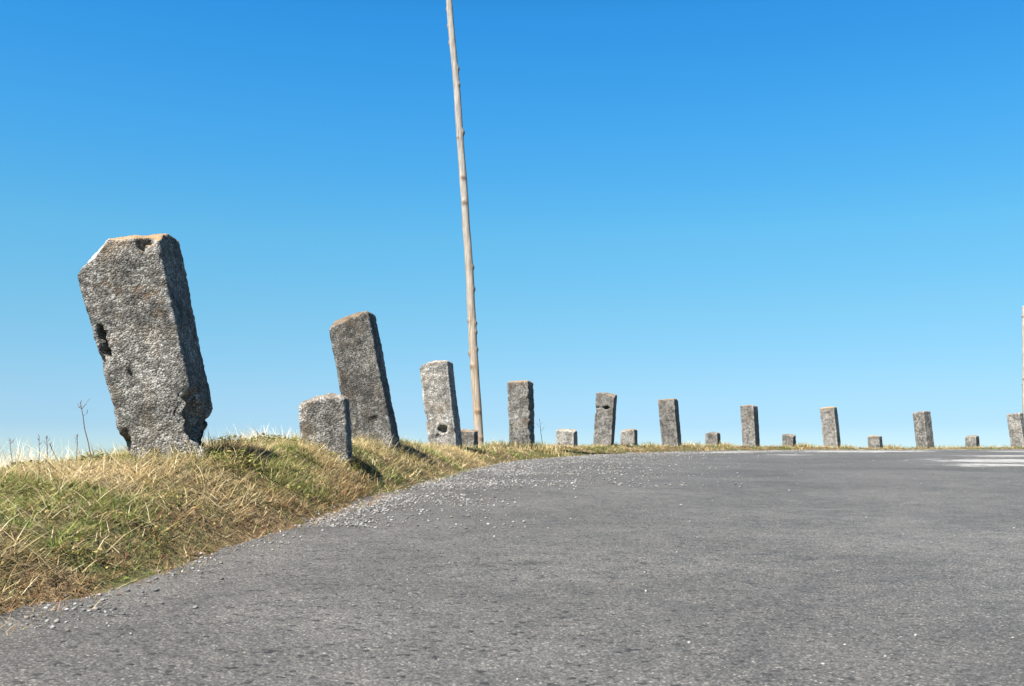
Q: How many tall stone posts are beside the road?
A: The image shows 10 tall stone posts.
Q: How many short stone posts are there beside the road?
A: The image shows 8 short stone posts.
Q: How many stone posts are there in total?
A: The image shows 18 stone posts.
